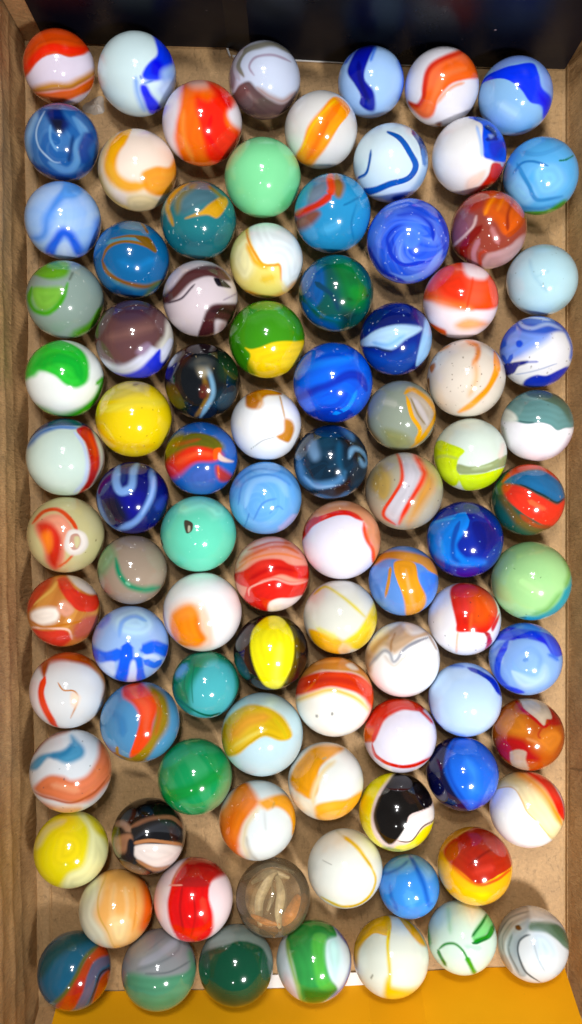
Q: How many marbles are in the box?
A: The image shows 92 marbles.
